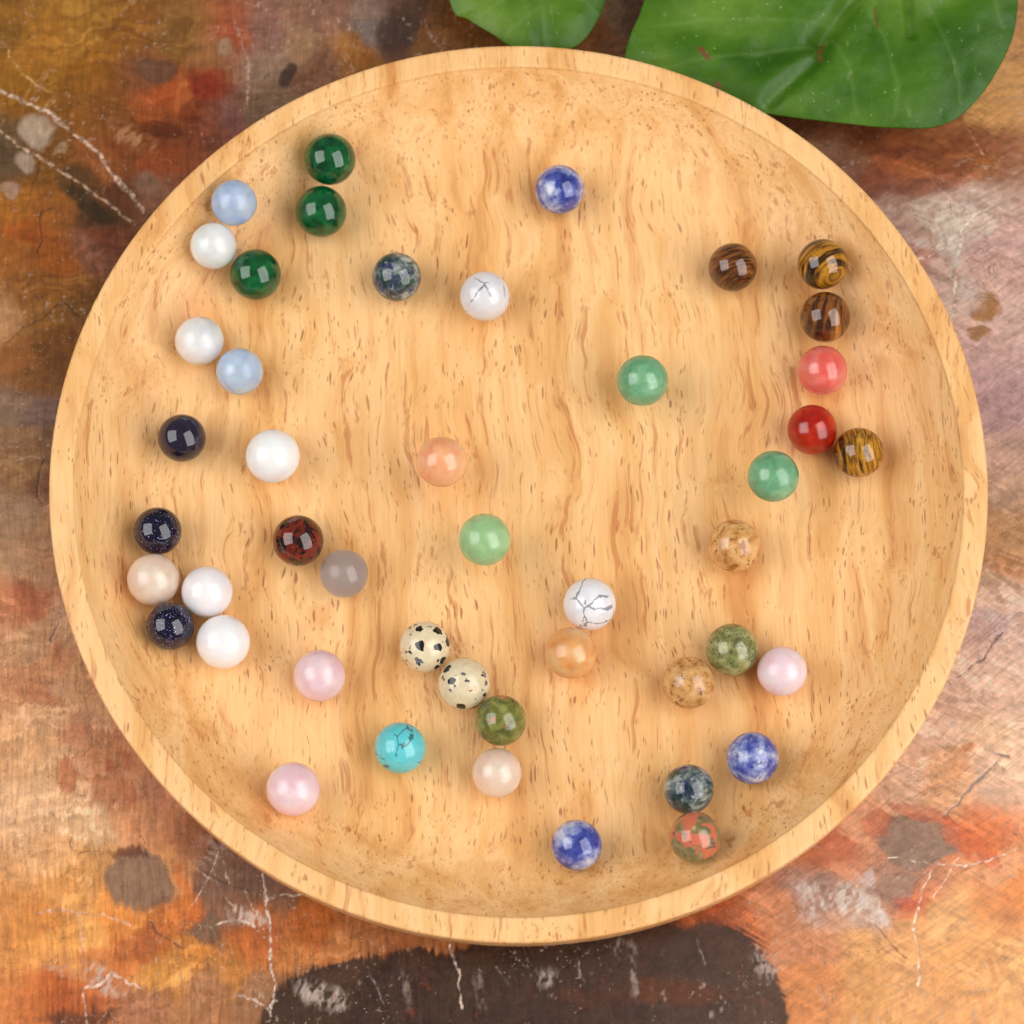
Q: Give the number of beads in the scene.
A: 46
